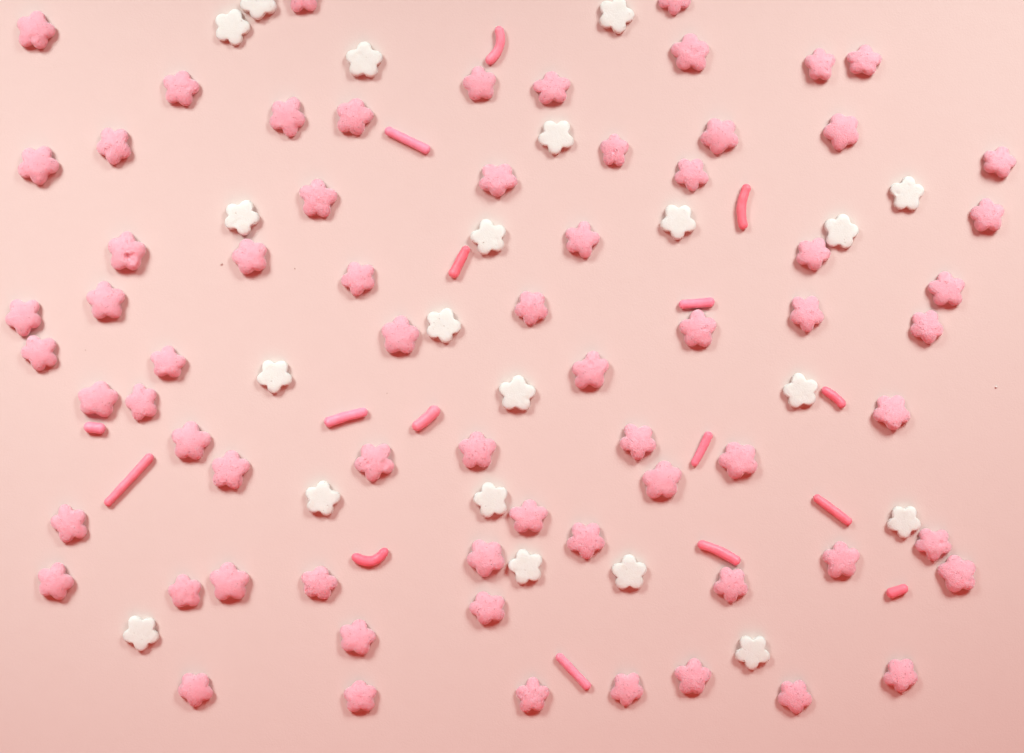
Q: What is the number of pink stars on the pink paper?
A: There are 68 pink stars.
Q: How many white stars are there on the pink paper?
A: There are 21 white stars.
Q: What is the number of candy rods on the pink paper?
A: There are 16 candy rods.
